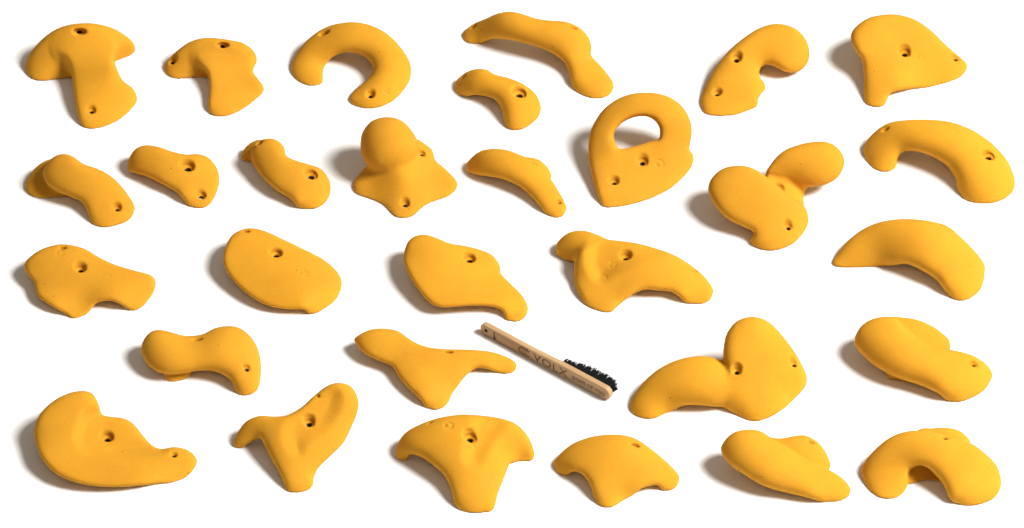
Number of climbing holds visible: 30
